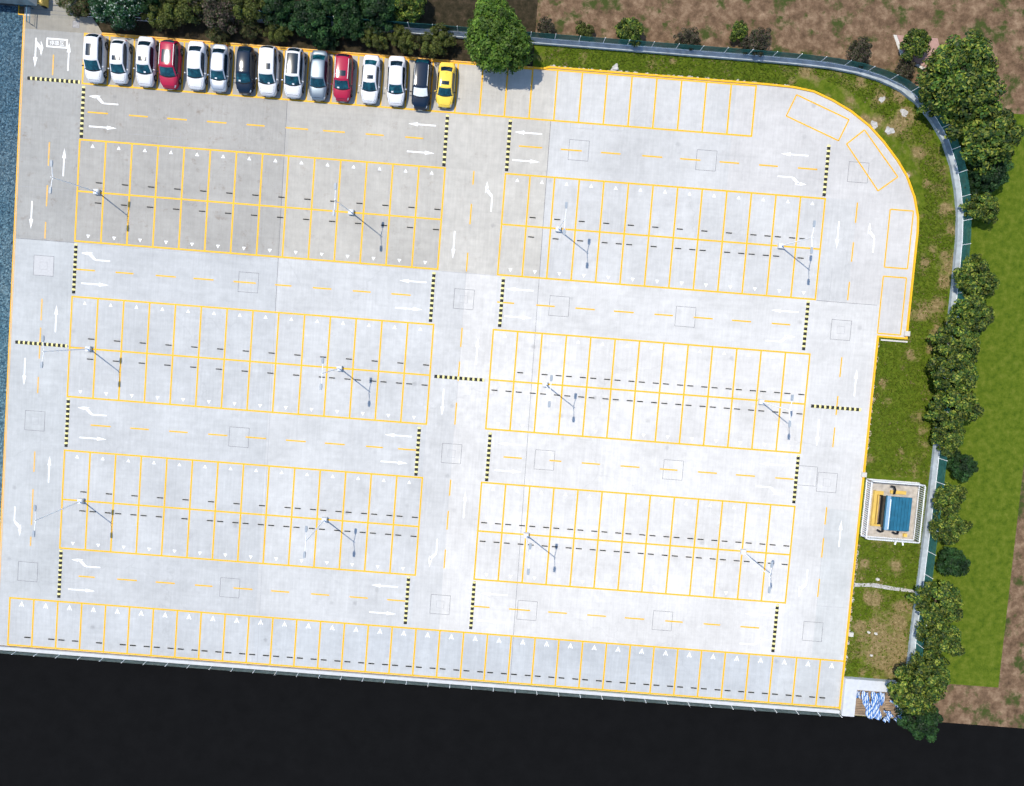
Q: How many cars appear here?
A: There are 15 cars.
